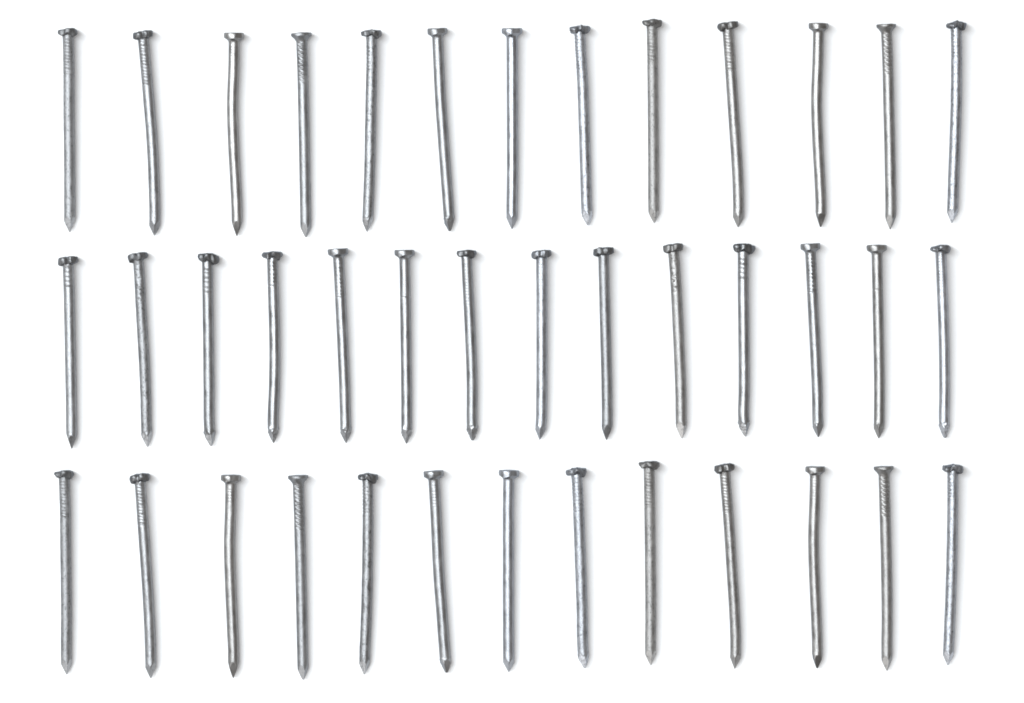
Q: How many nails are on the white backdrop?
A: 40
